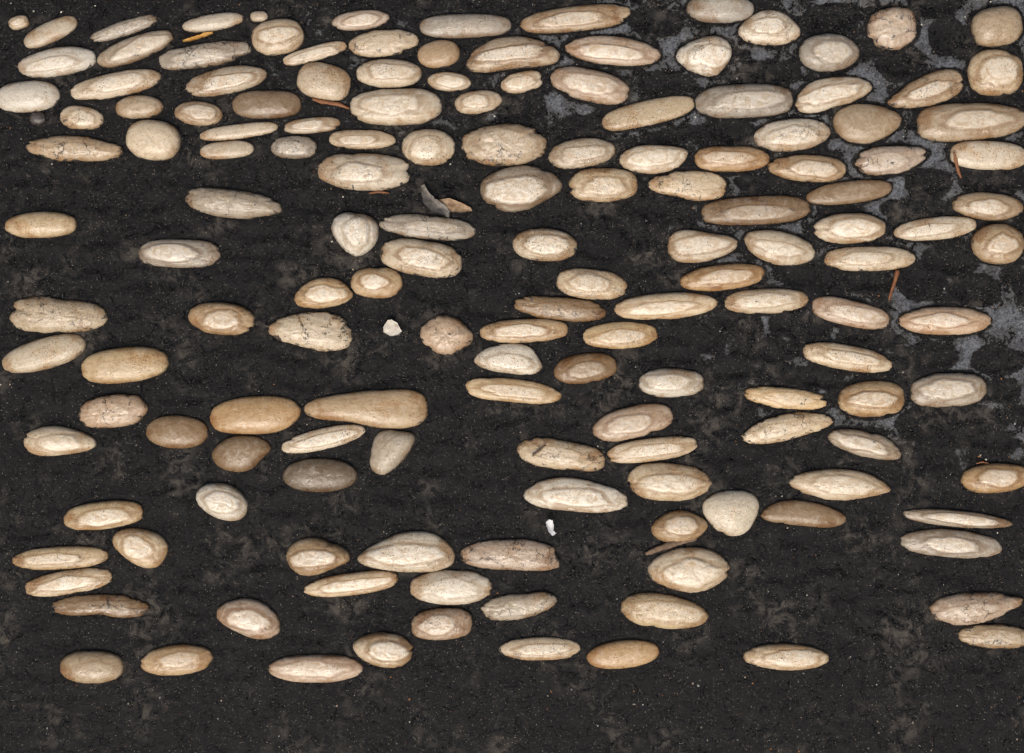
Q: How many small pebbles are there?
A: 20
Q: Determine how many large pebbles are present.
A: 134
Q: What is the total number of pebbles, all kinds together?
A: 154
